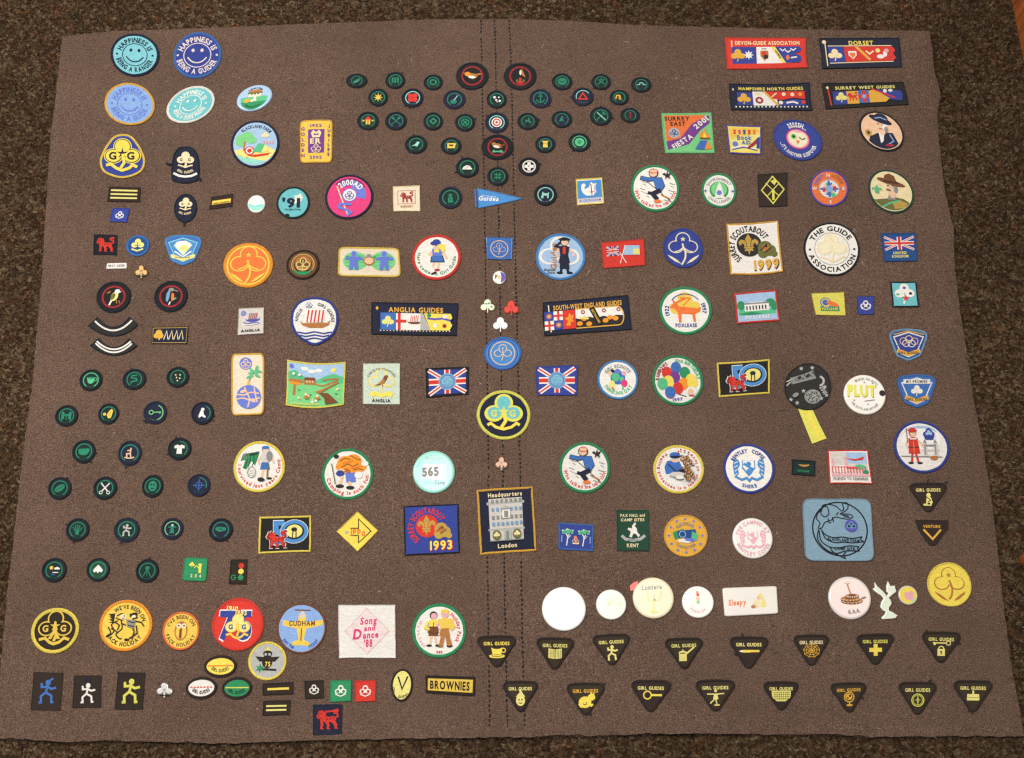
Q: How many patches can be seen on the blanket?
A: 185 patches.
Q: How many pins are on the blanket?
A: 21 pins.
